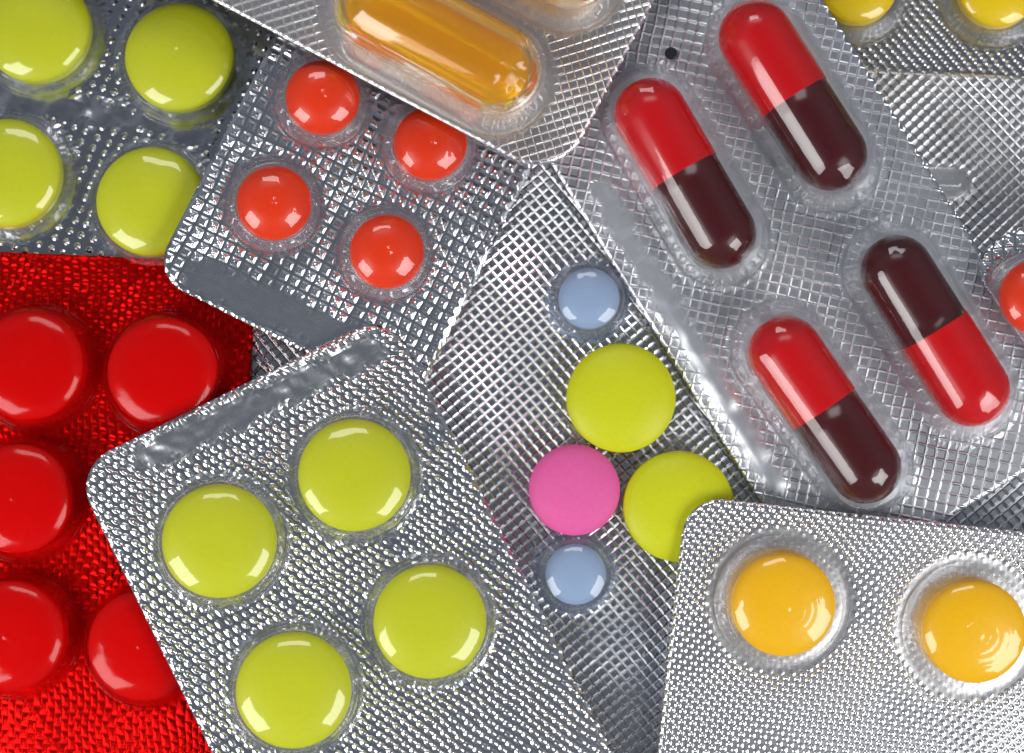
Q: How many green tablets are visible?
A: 10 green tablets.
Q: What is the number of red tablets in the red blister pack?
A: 5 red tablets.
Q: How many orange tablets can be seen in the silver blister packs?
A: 5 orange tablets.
